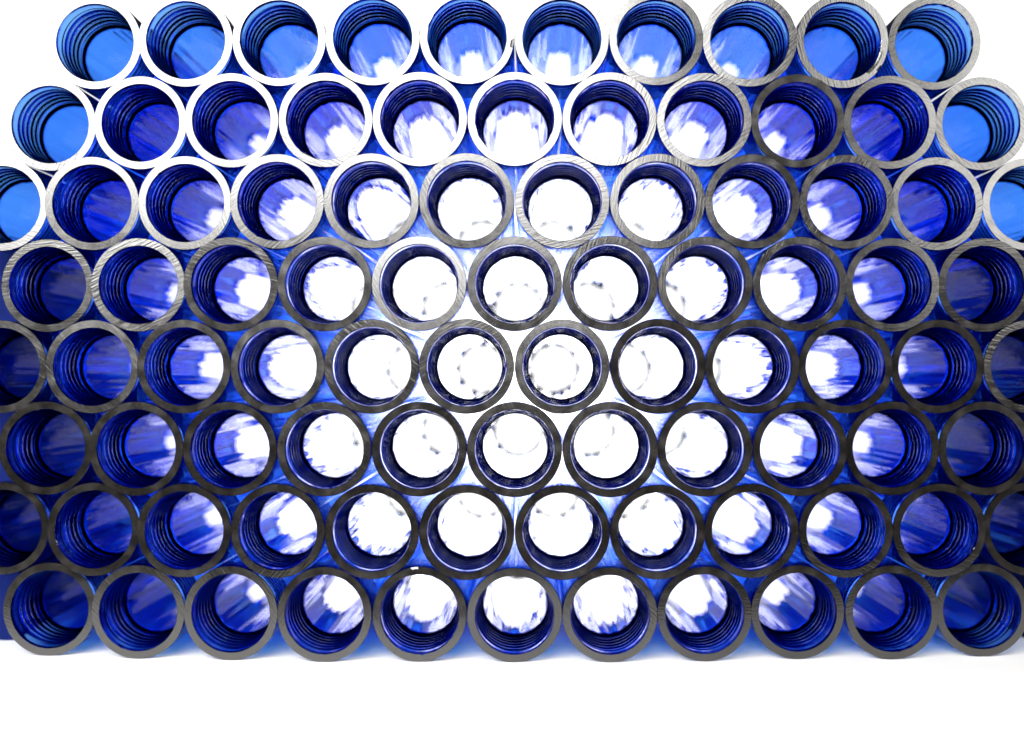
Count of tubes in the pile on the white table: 90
